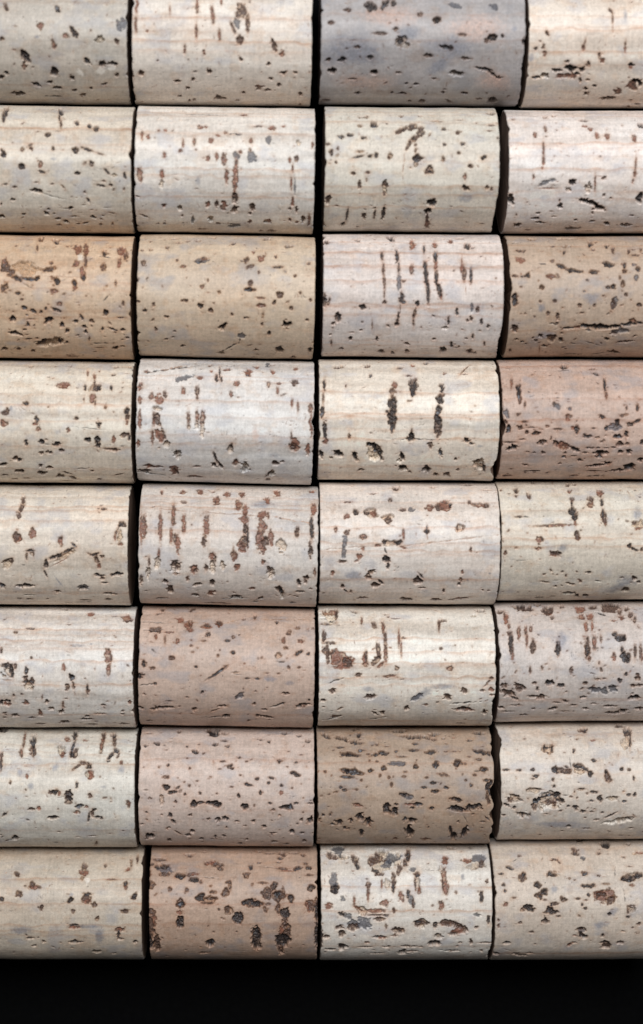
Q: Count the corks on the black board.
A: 32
